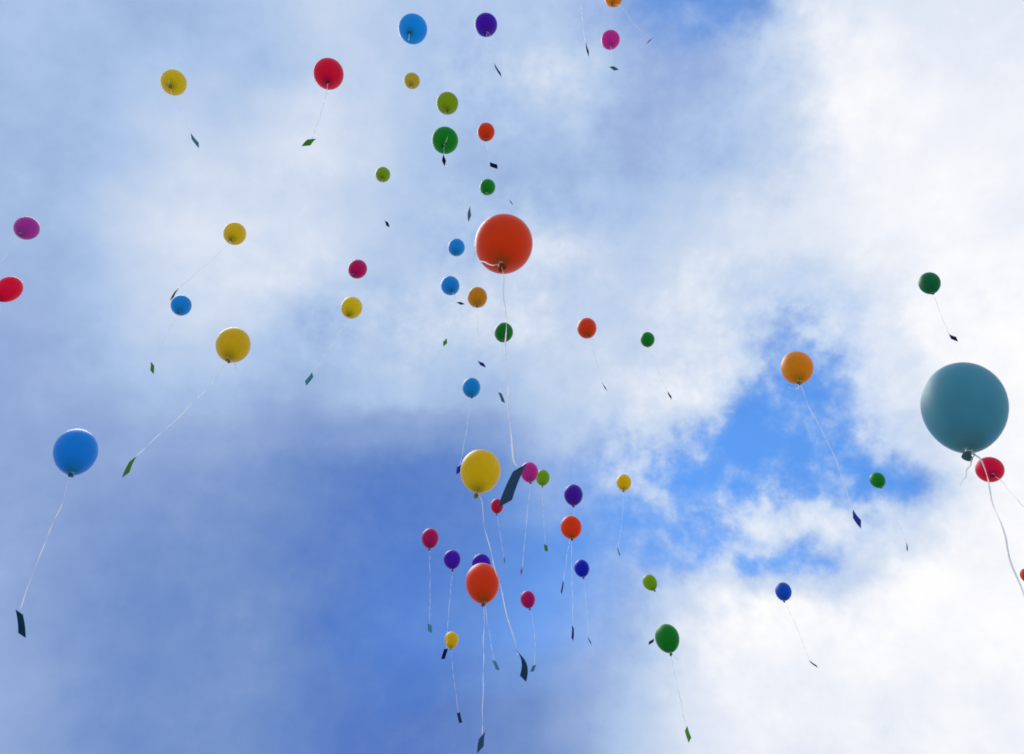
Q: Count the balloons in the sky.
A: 51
